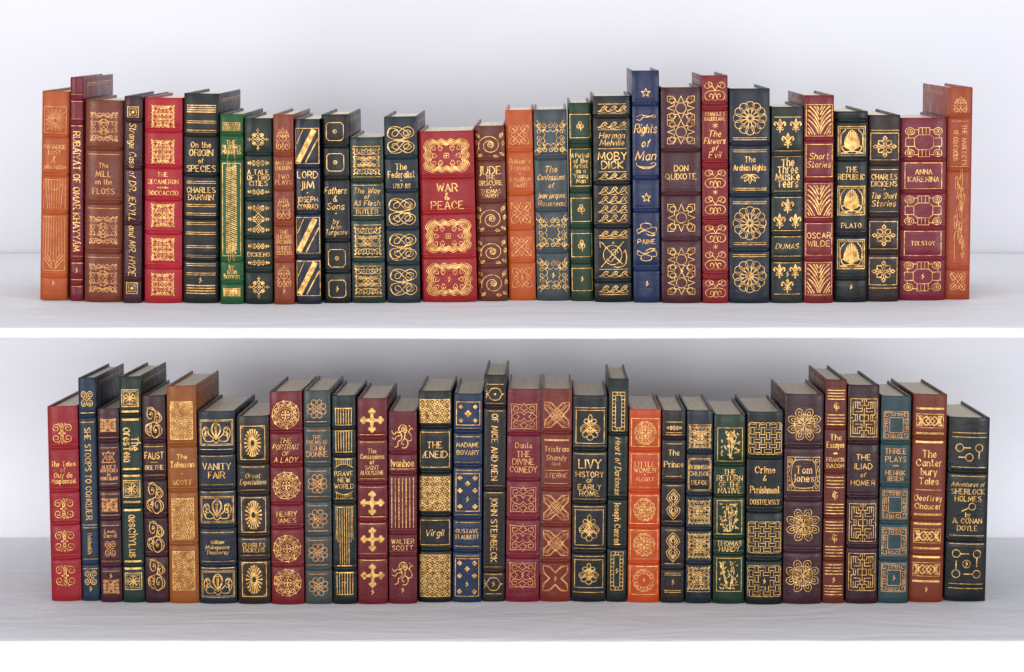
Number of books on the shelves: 60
